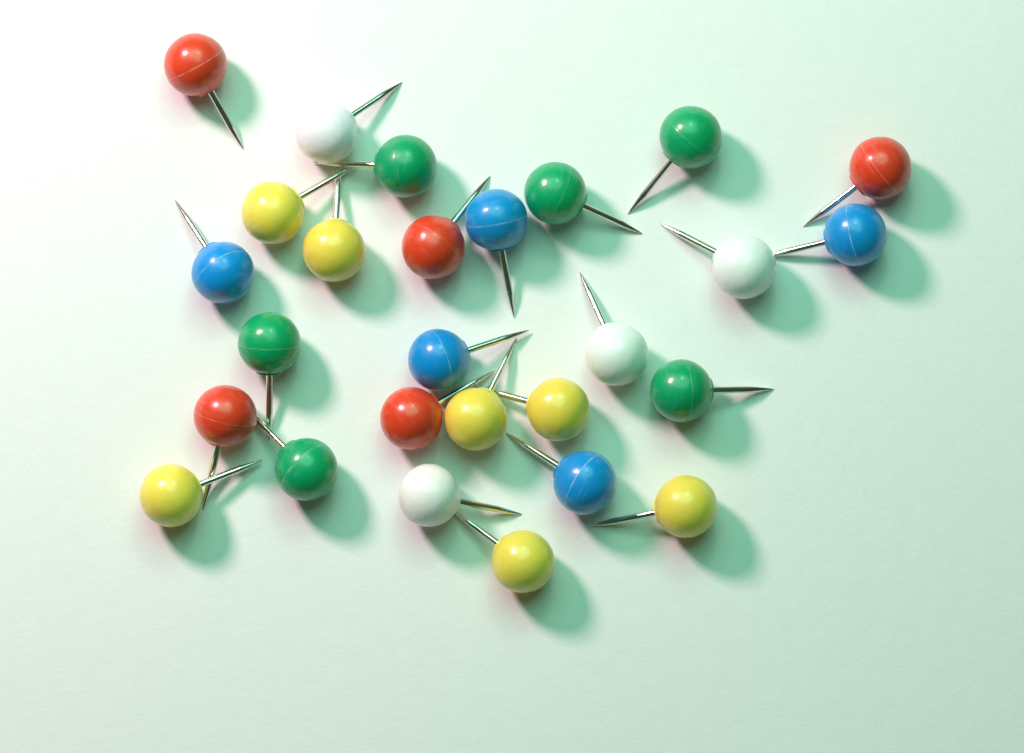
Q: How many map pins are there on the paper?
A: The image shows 27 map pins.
